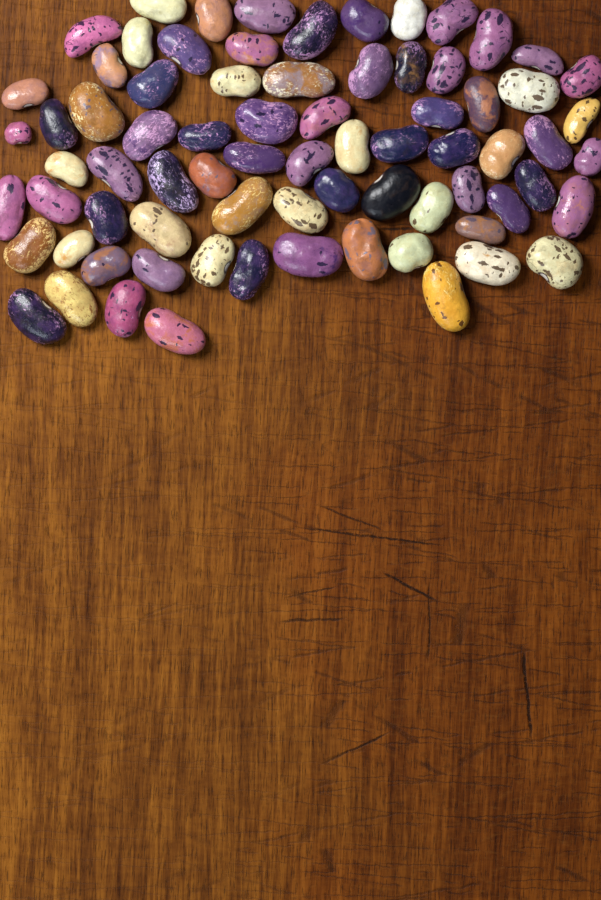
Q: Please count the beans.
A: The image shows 75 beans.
